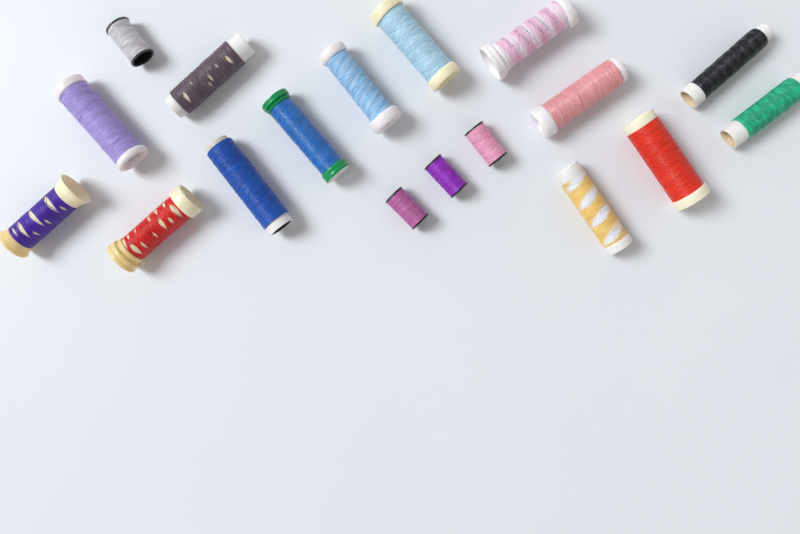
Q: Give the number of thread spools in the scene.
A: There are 18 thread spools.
